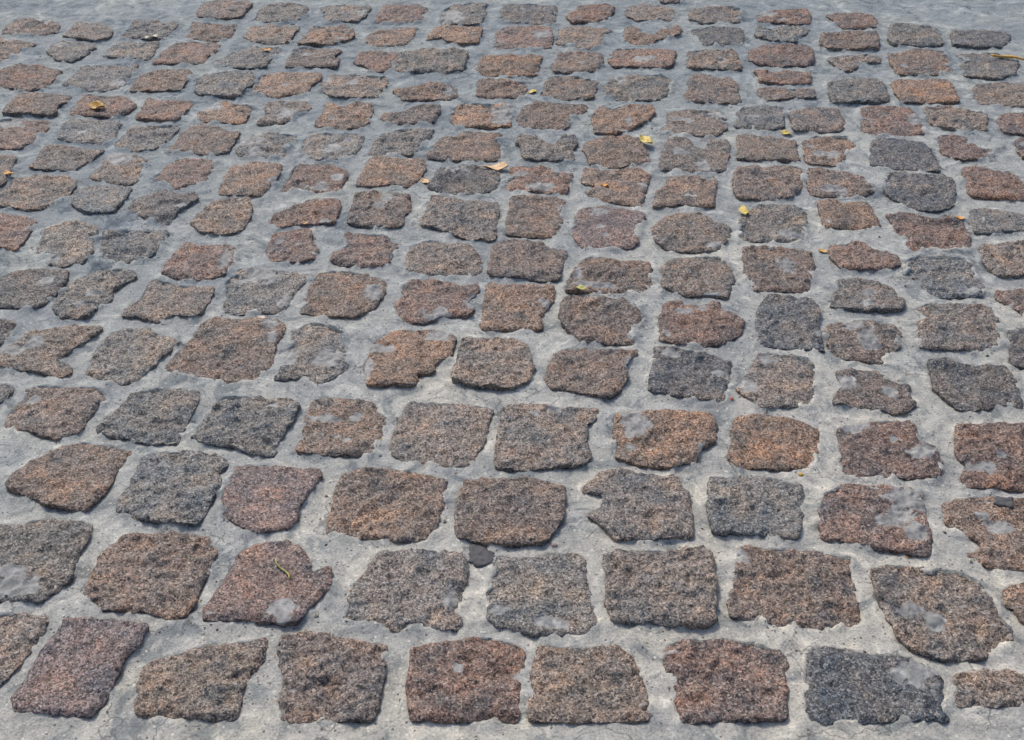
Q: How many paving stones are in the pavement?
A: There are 200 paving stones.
